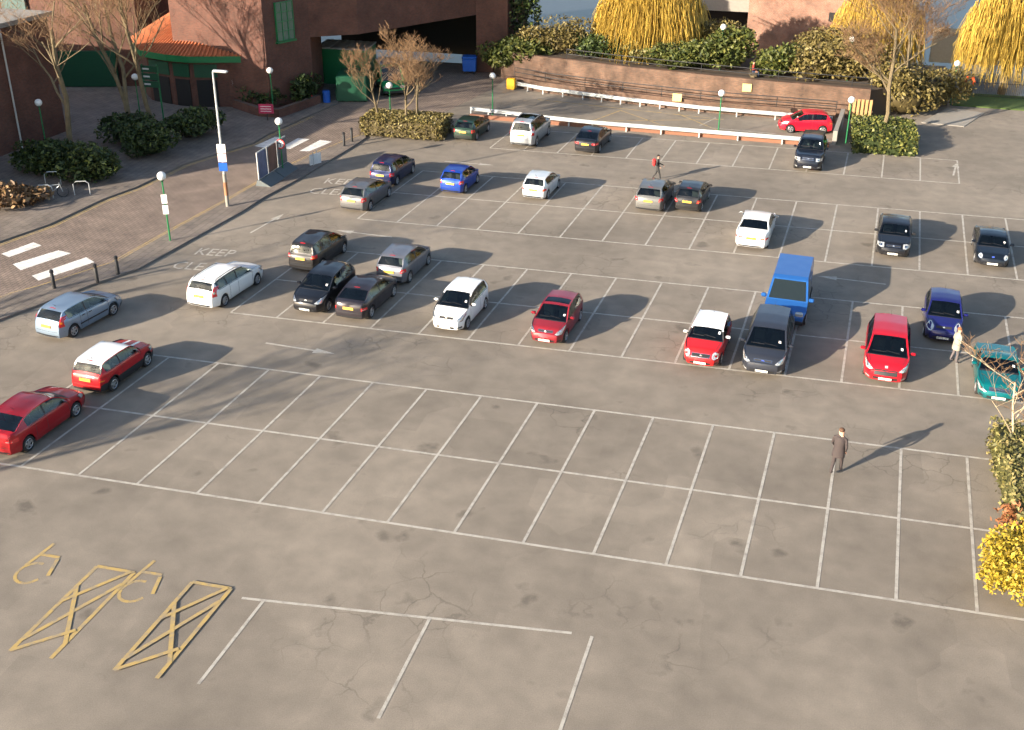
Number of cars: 29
